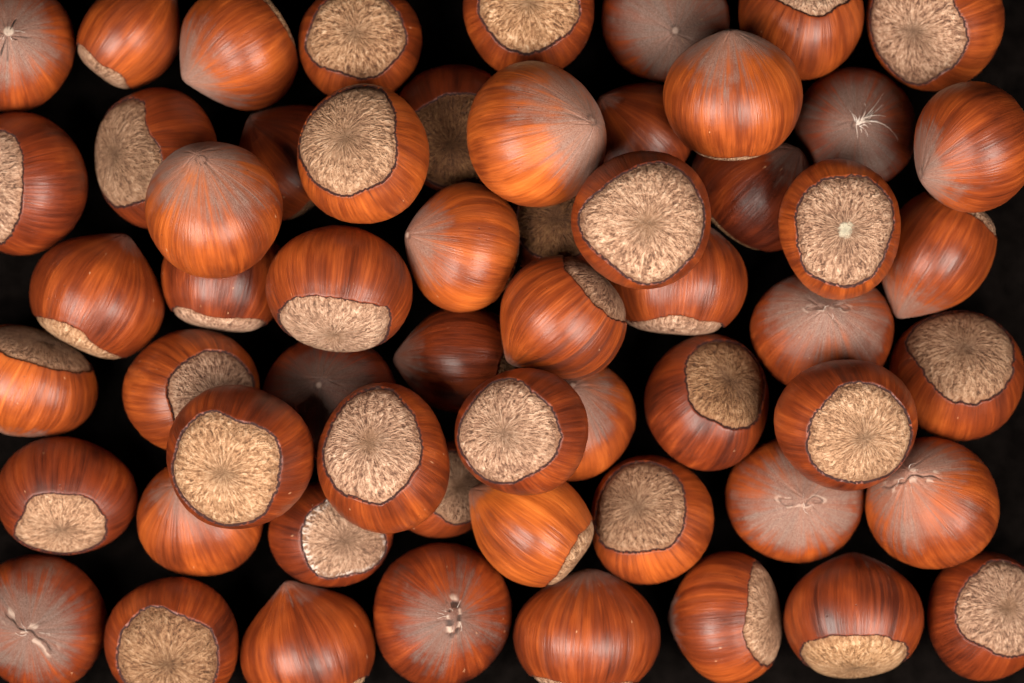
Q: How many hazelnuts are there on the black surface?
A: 58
